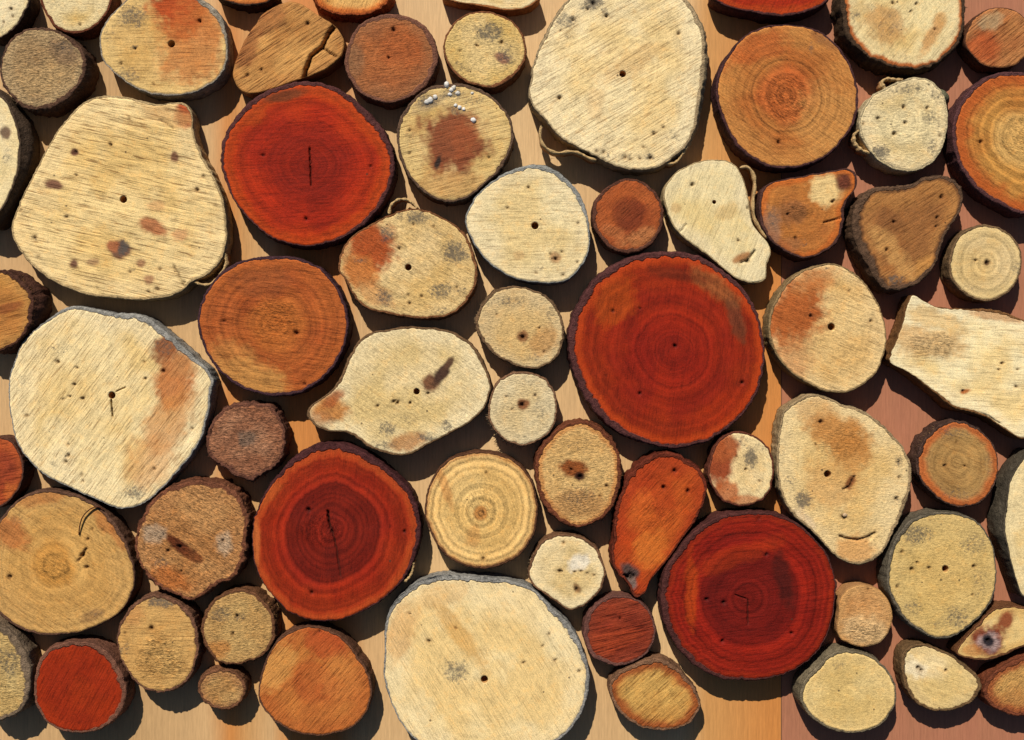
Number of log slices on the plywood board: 66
